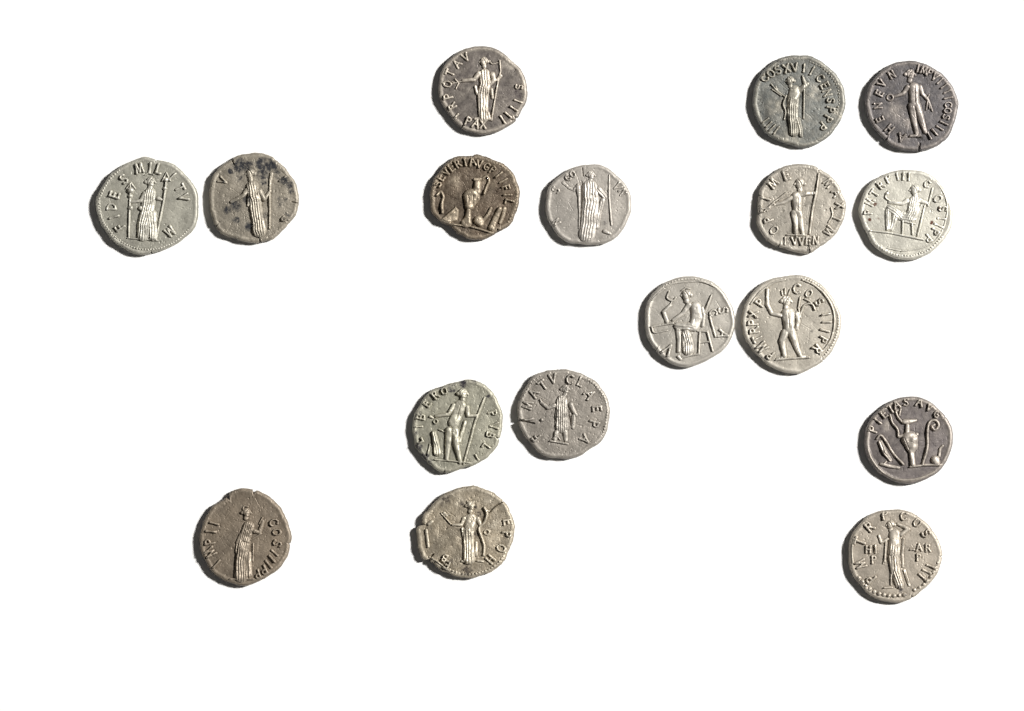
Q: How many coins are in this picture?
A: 17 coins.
